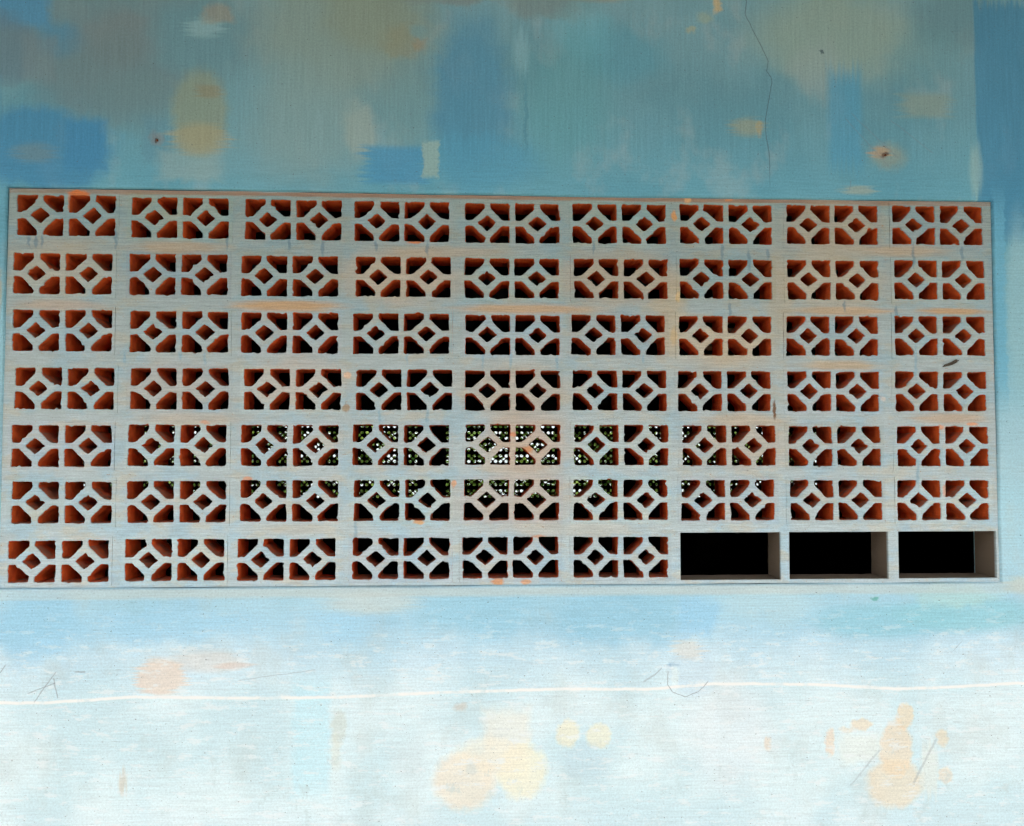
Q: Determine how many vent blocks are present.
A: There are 60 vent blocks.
